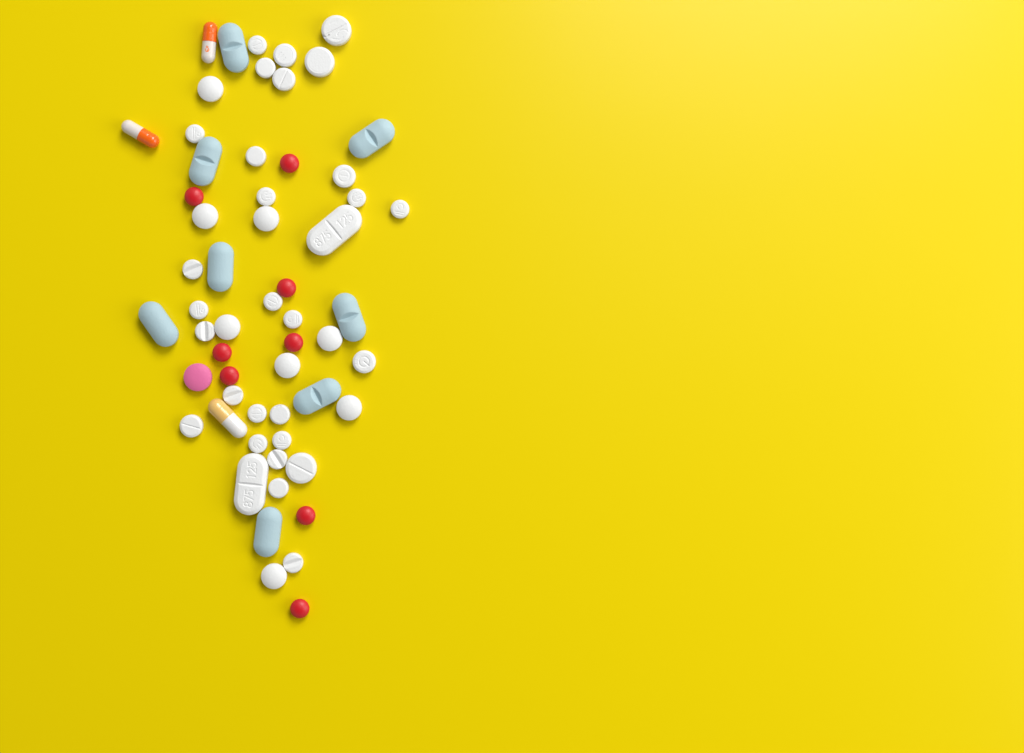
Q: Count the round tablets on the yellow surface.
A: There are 45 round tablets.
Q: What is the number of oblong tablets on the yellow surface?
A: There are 10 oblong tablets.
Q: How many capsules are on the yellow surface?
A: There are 3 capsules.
